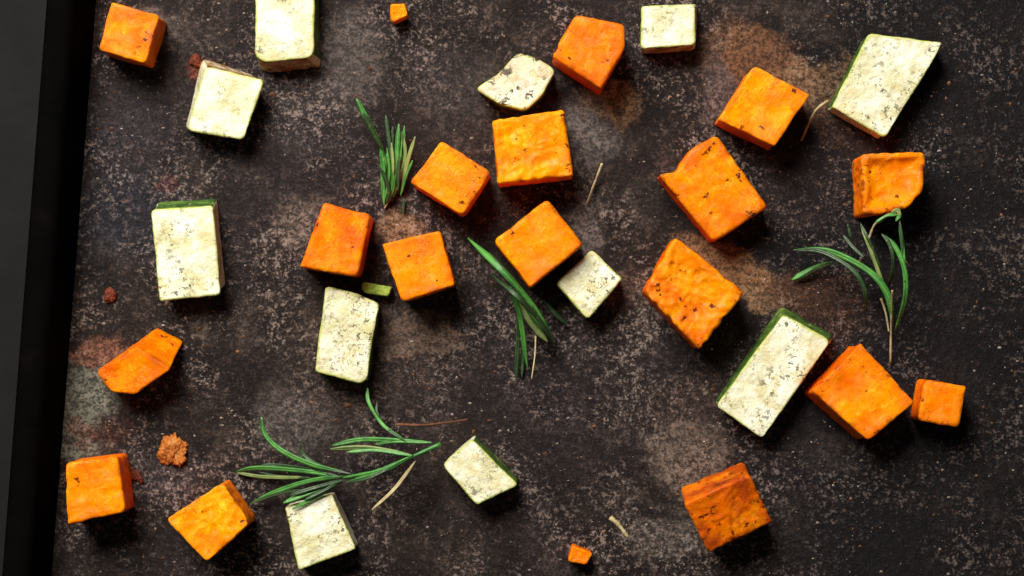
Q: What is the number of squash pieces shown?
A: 19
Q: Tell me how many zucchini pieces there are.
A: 11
